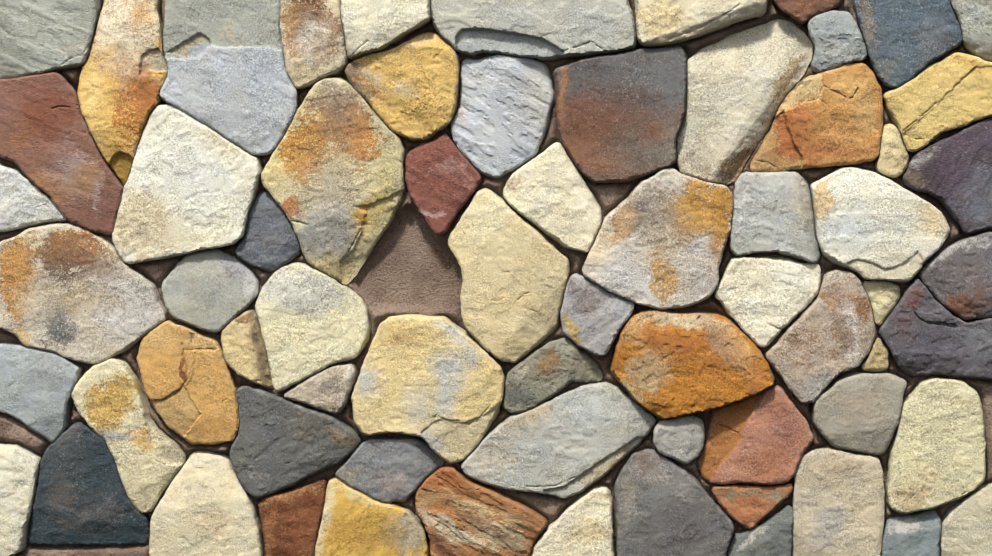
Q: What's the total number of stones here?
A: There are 68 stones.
